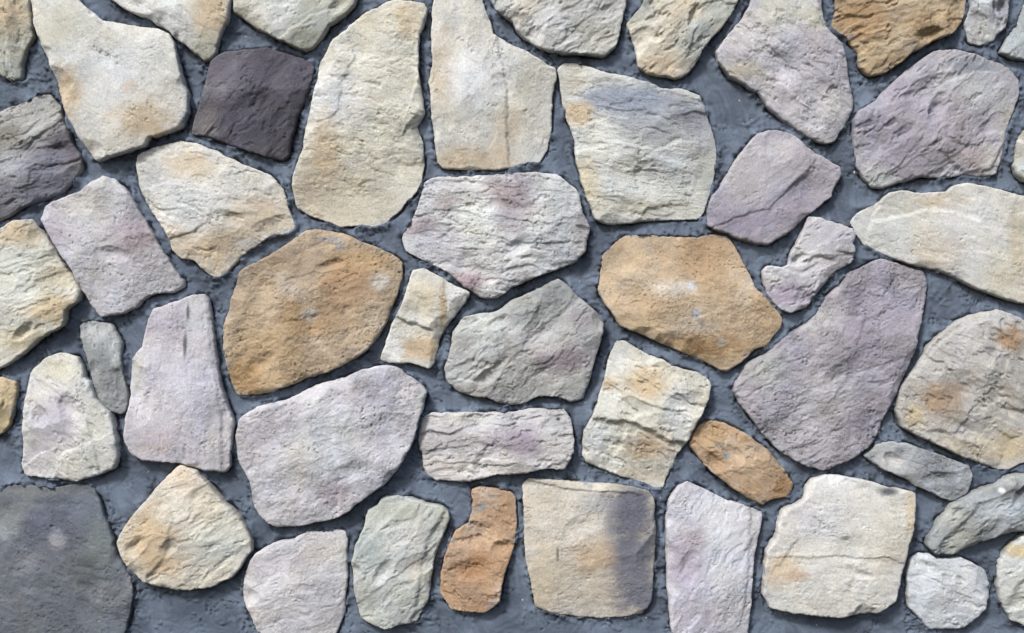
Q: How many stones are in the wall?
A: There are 50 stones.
